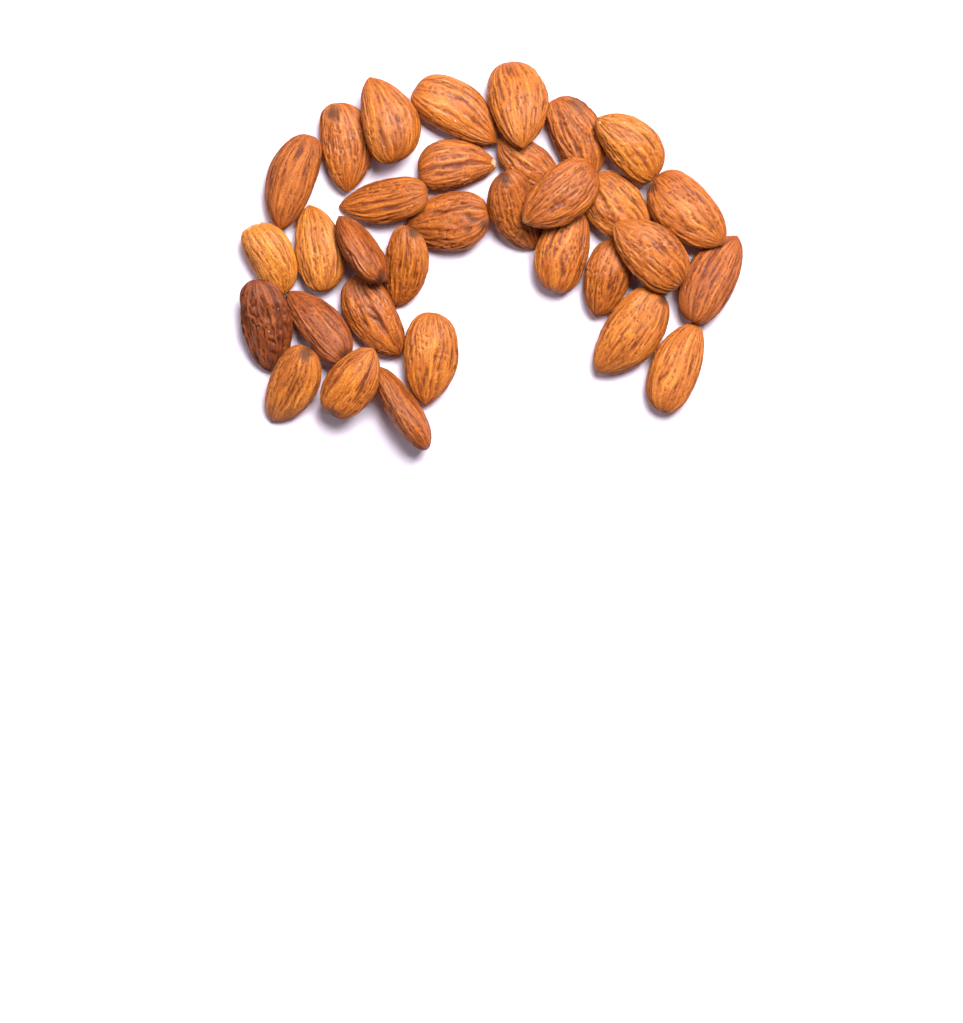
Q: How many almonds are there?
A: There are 32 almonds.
